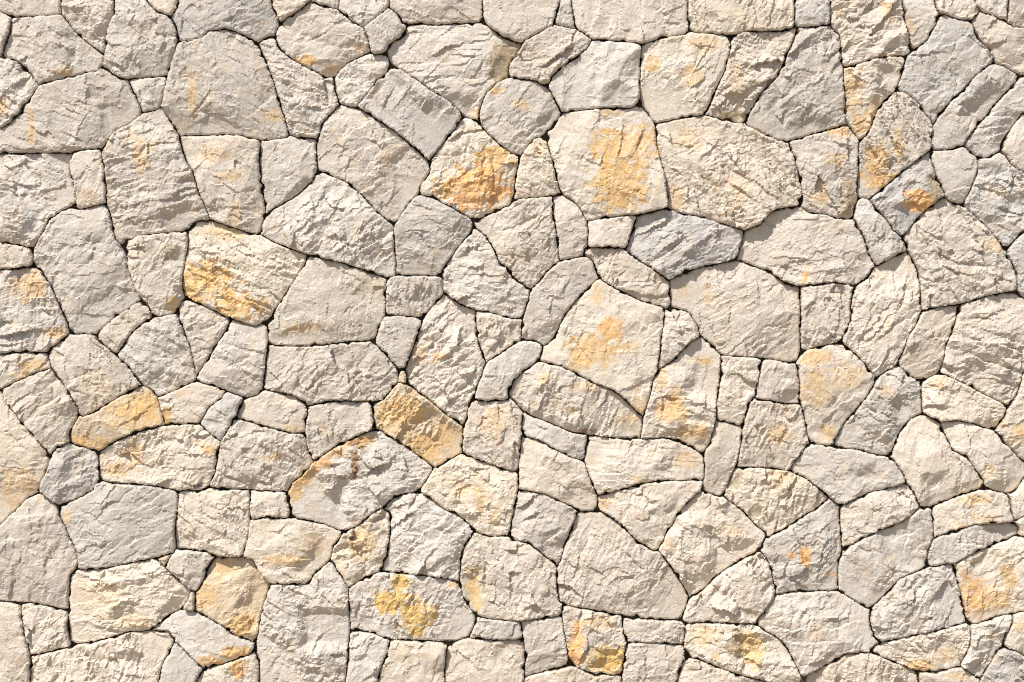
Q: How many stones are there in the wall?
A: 181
